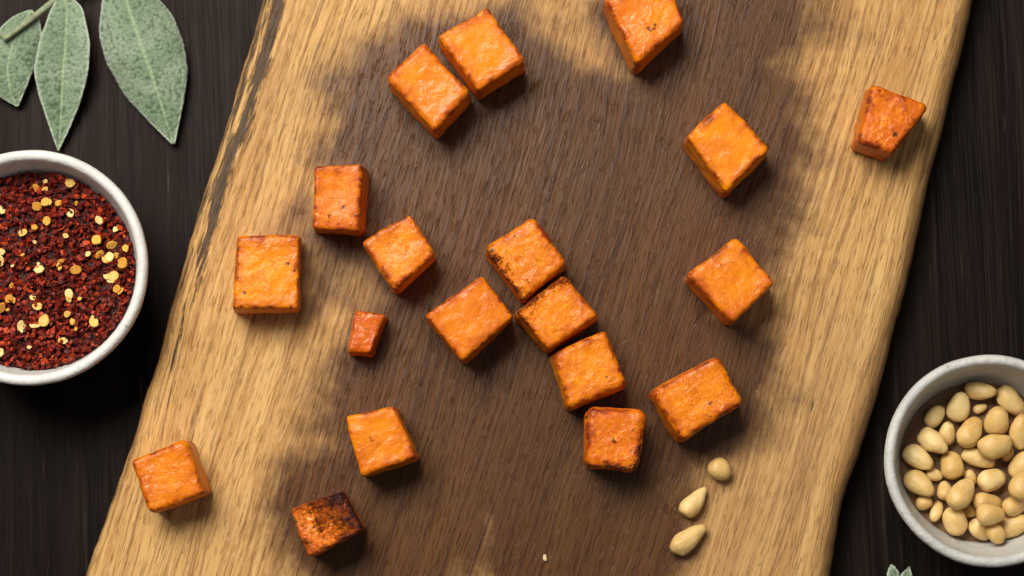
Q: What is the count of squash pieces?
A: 19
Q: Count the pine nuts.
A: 36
